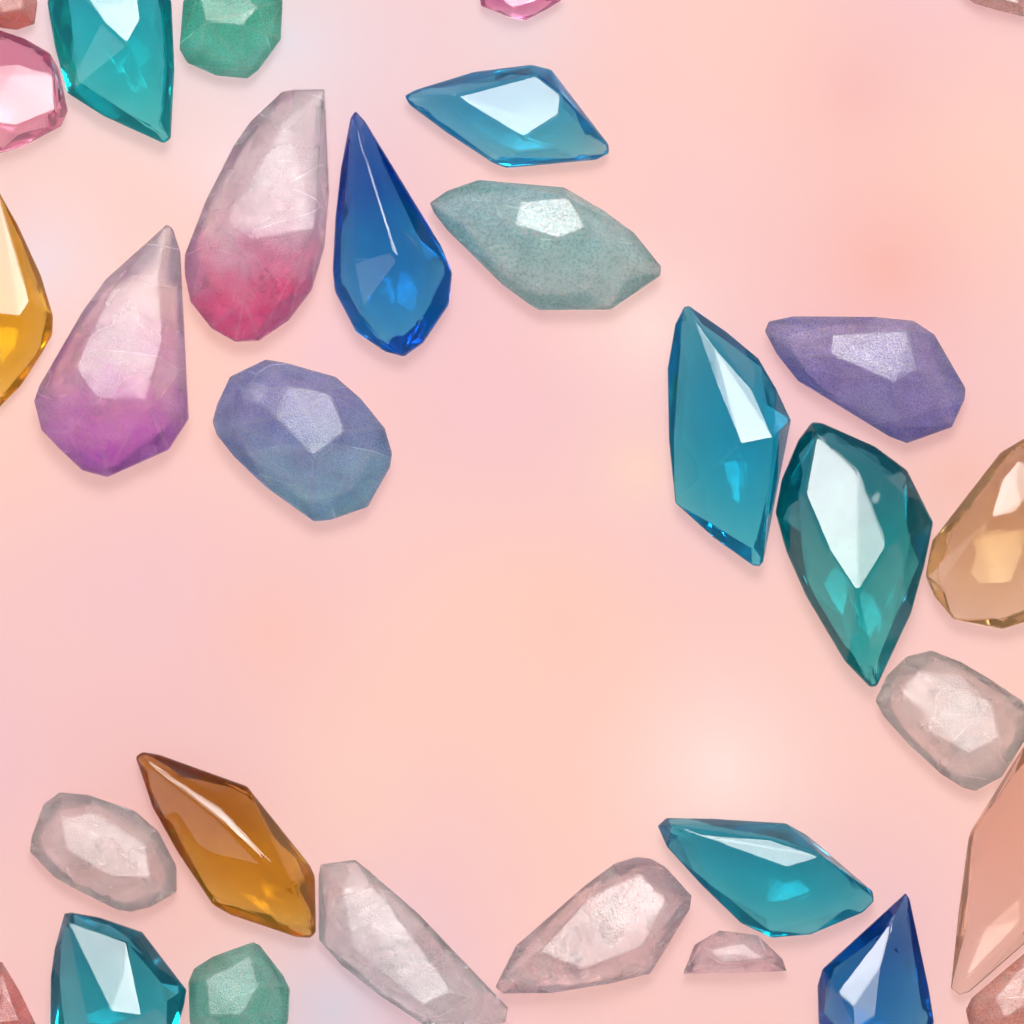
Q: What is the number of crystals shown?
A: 30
